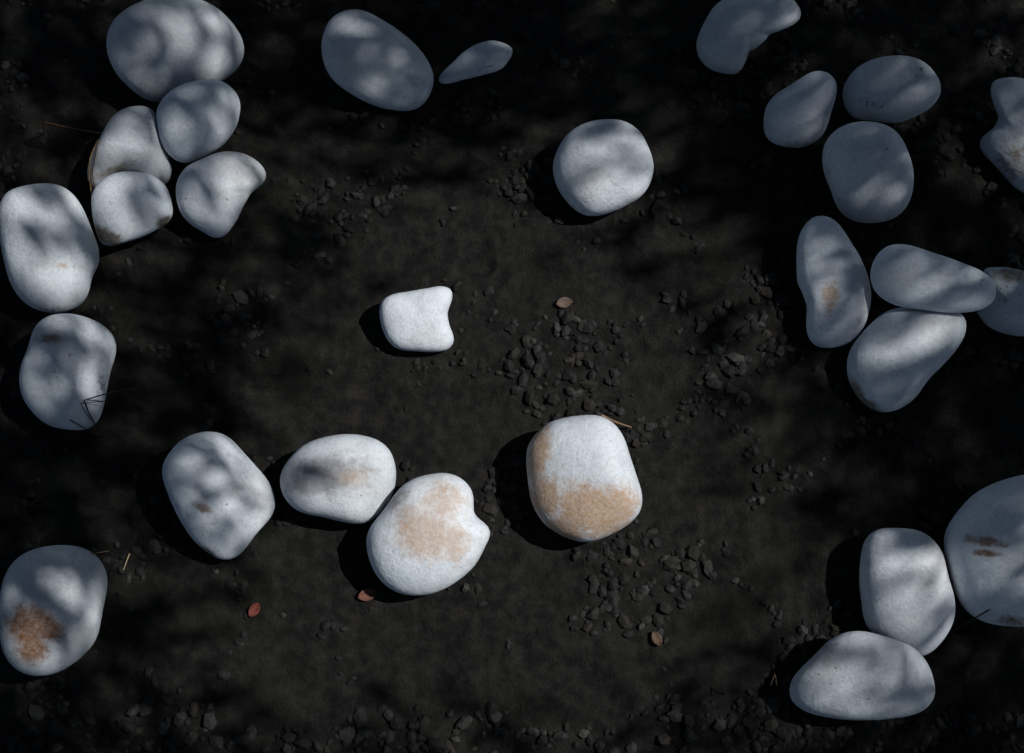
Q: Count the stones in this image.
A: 28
